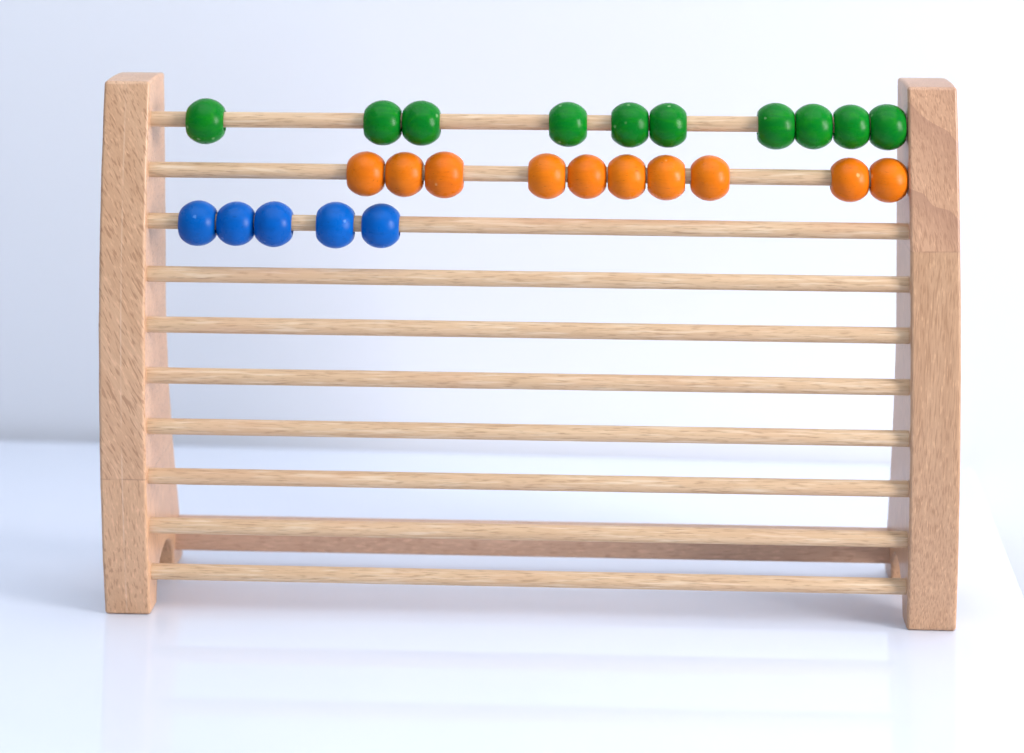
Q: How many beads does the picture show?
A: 25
